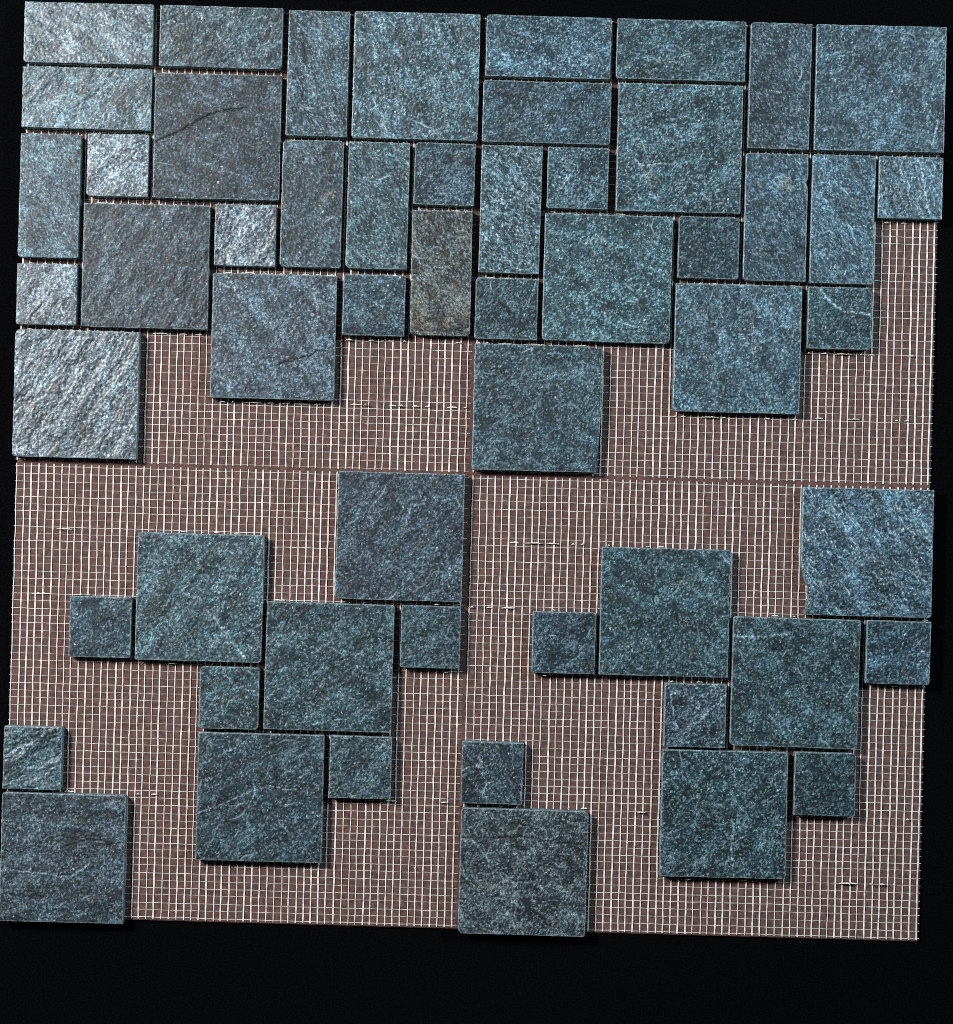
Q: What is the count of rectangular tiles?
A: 15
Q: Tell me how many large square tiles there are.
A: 20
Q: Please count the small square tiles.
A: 20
